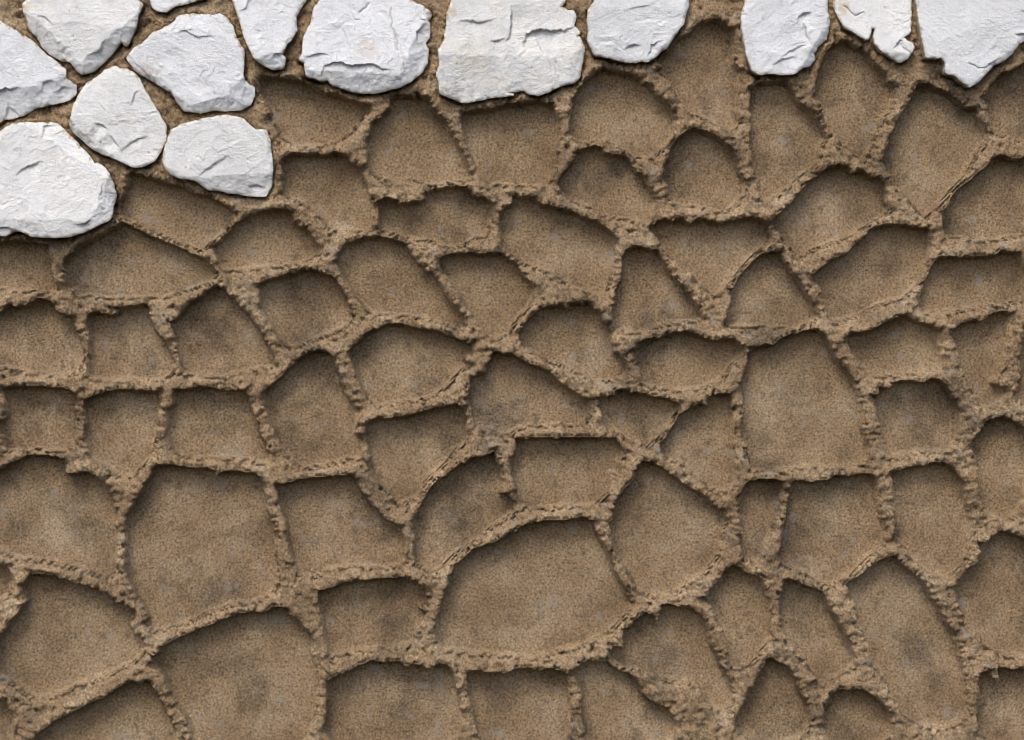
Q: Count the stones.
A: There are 14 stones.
